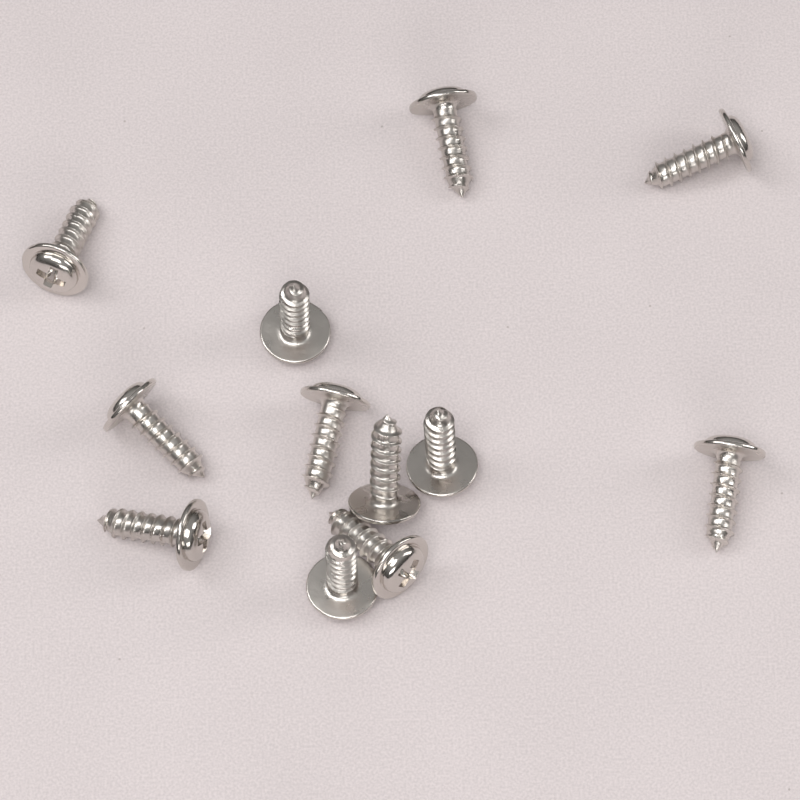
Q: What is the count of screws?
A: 12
